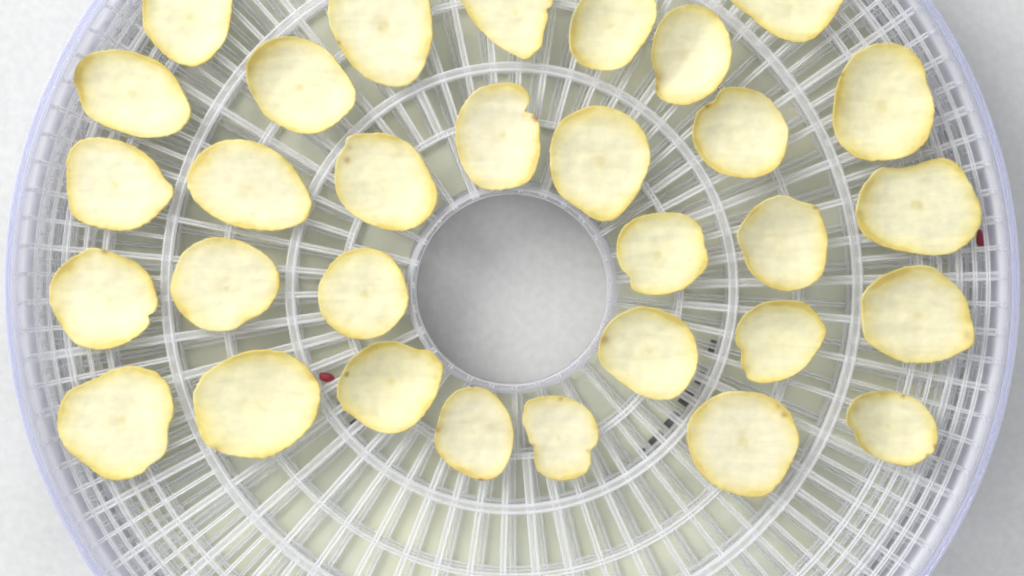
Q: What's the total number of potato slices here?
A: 31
